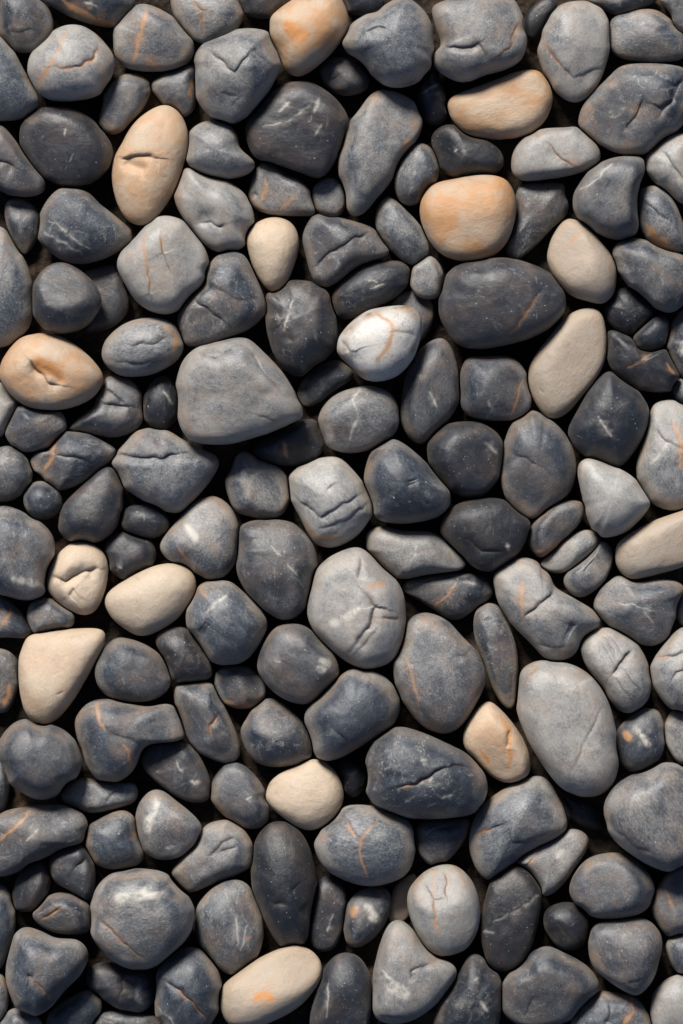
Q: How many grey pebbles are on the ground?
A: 161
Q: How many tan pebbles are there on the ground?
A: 16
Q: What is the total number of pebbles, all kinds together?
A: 177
